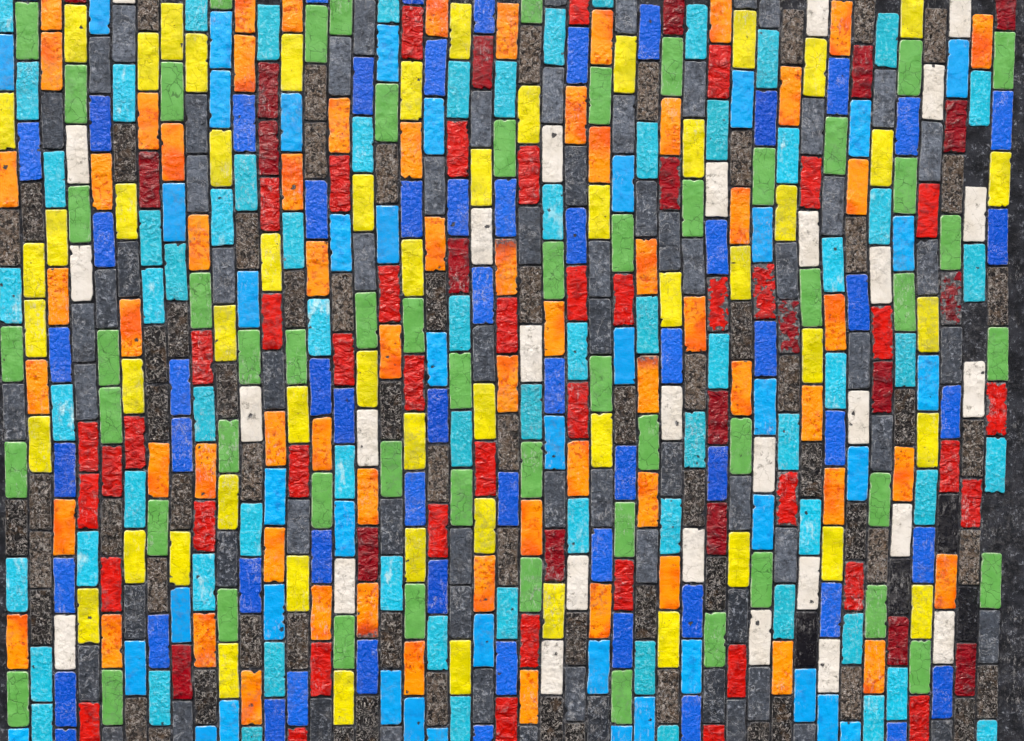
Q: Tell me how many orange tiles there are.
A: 66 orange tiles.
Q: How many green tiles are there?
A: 57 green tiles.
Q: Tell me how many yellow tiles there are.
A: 55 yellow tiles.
